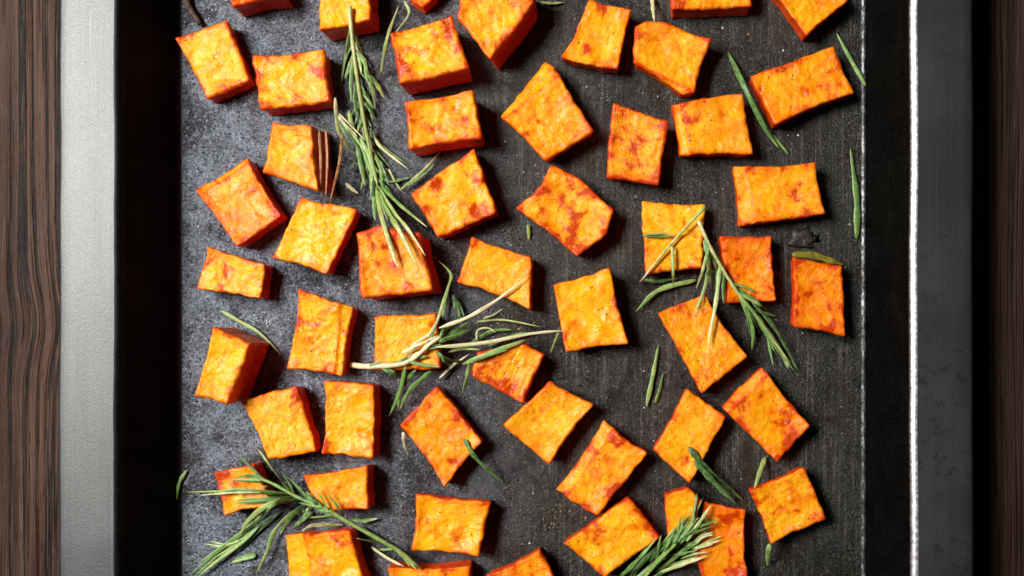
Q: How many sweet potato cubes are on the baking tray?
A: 51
